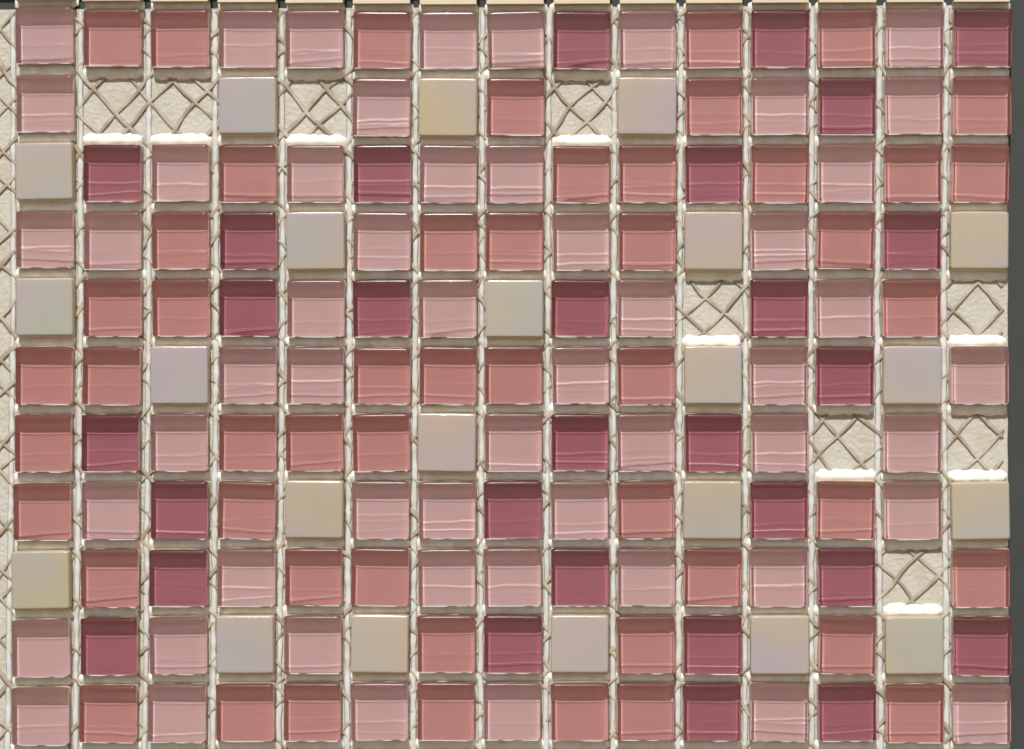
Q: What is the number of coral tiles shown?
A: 51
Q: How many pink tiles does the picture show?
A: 54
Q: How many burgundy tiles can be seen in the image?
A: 29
